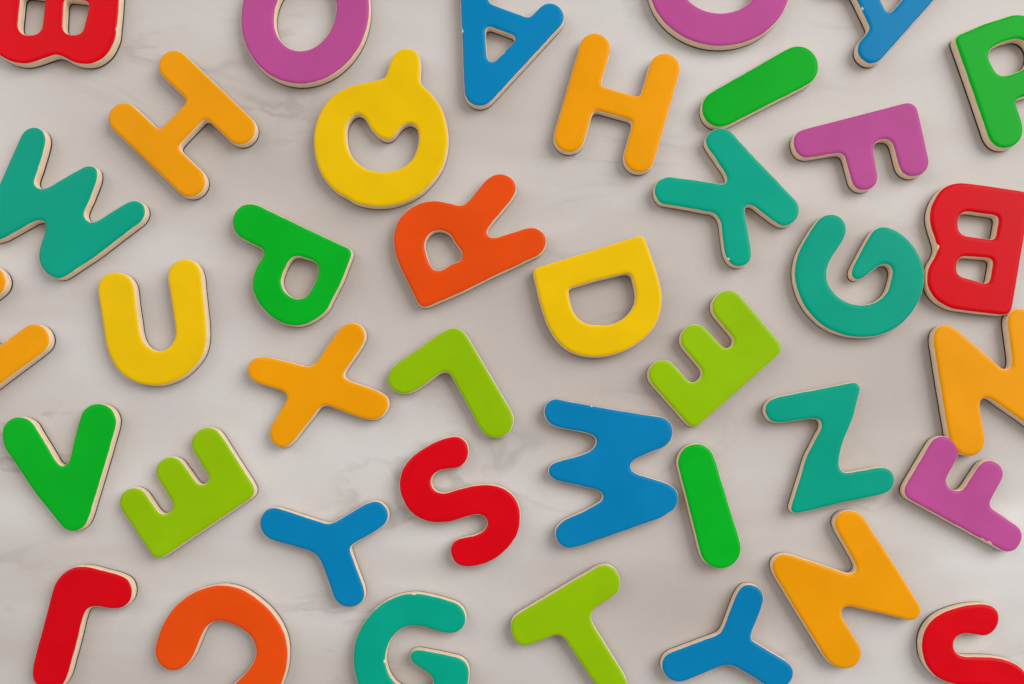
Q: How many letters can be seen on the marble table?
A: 39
